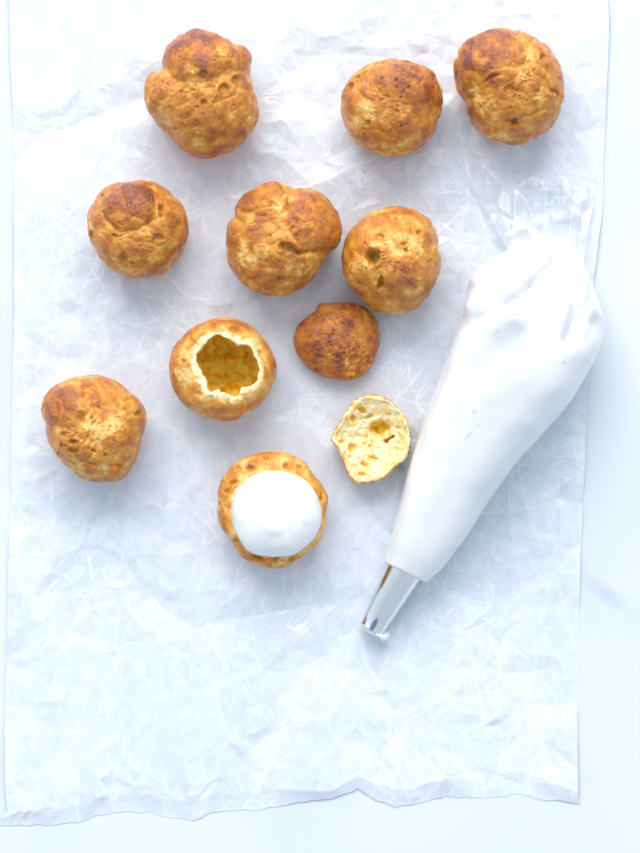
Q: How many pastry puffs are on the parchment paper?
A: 11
